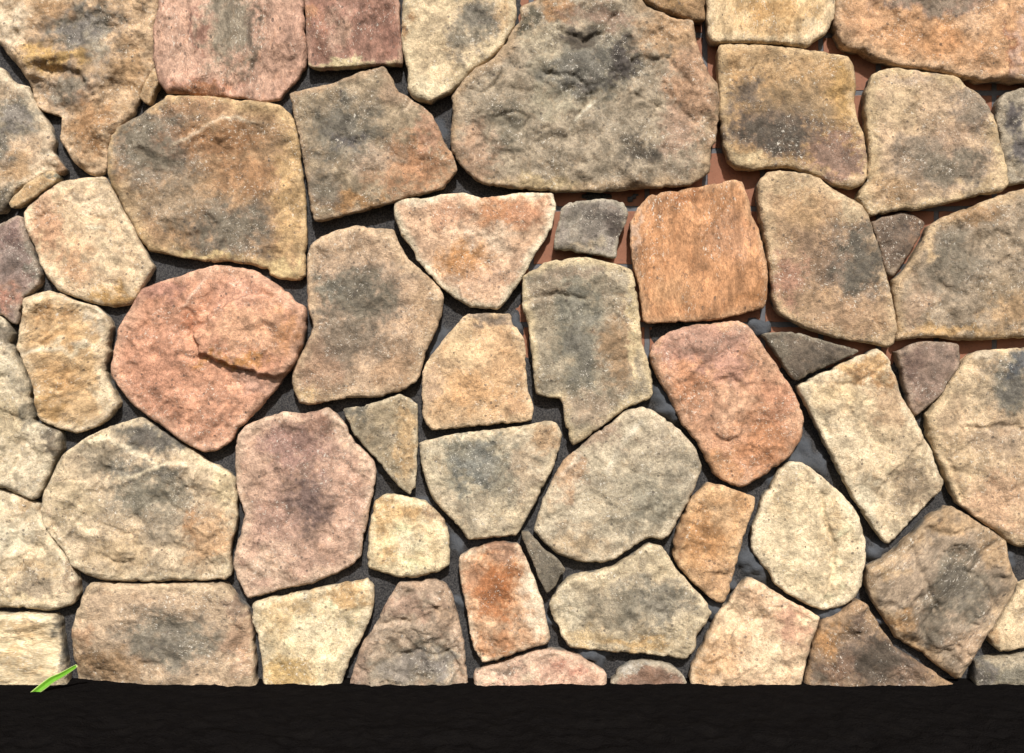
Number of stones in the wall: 58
